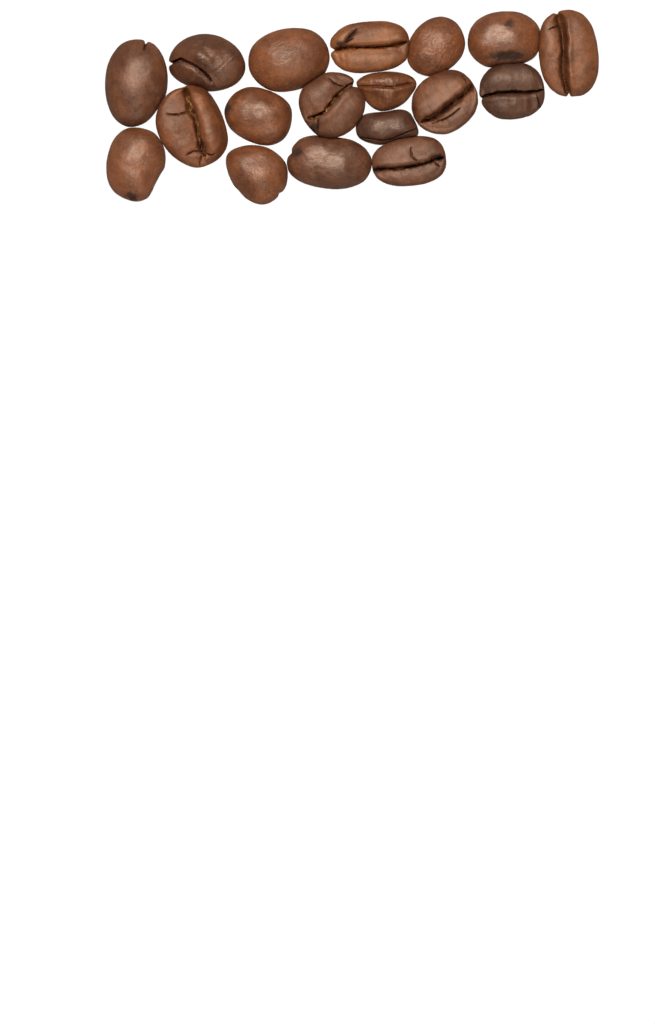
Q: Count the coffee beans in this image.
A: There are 18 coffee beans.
